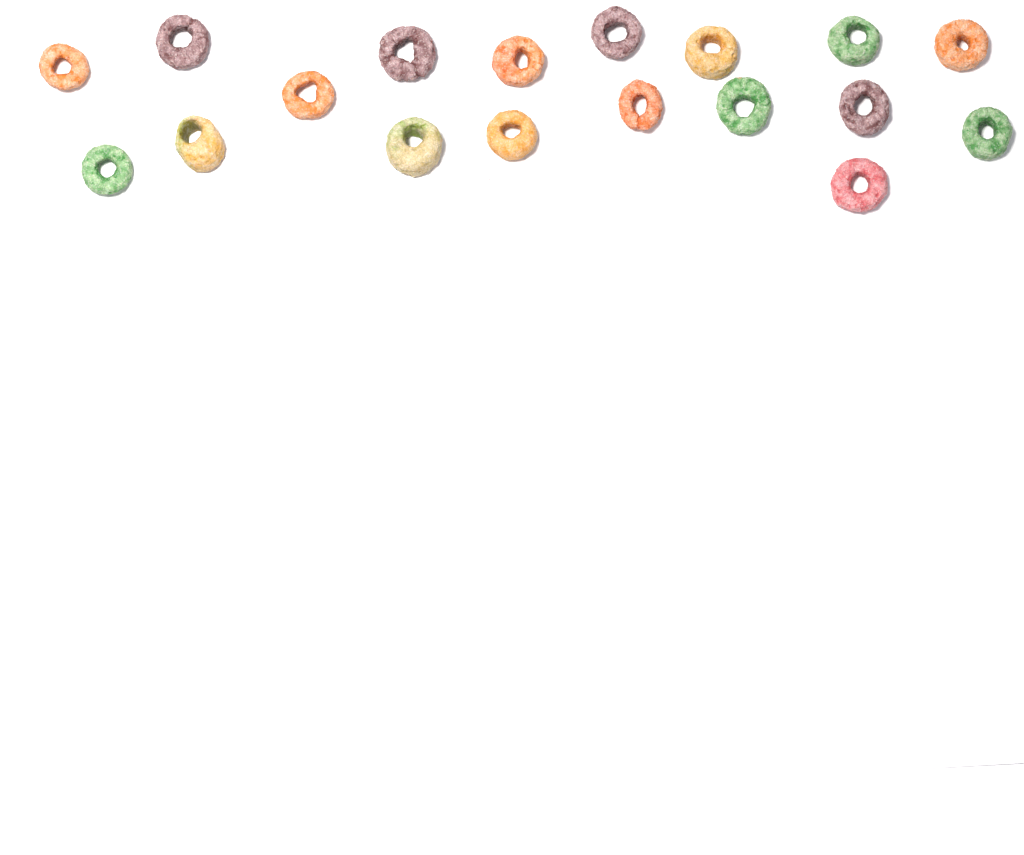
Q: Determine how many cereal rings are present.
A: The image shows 18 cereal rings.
